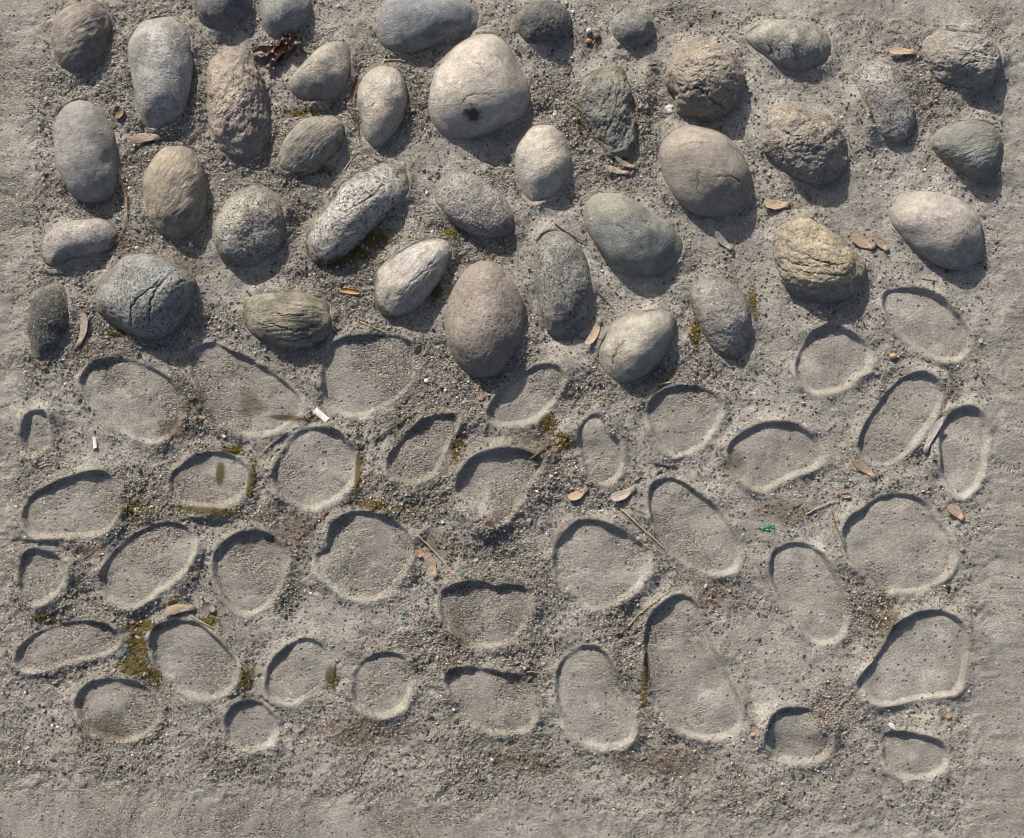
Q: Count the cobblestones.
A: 38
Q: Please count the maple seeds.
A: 22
